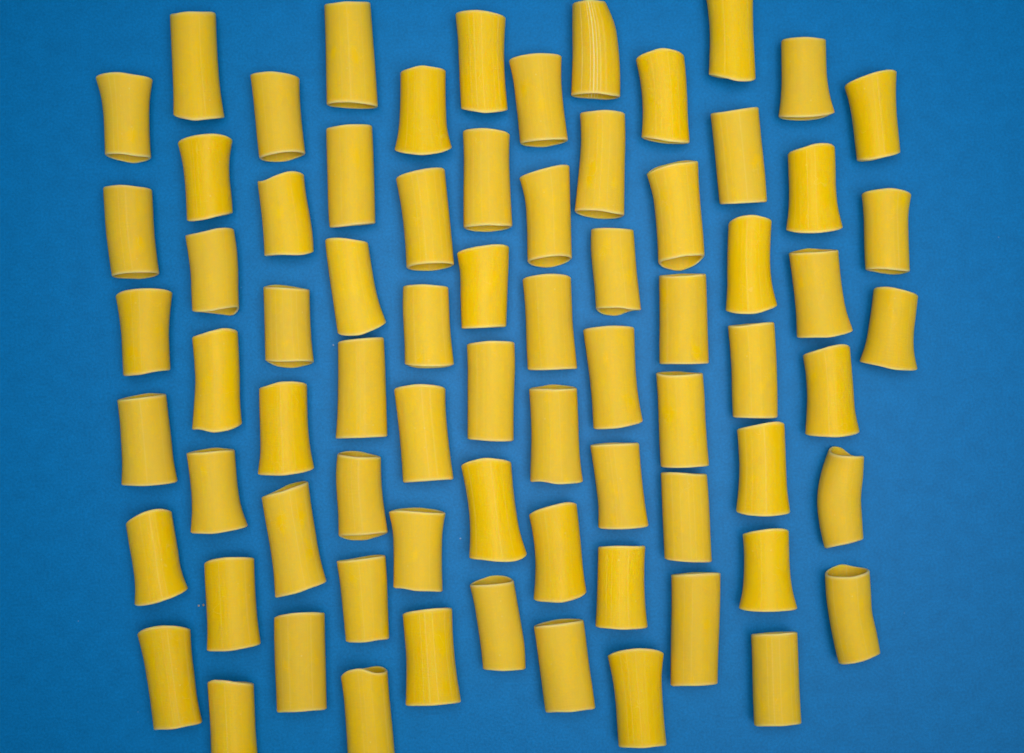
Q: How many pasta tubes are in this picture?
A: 73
